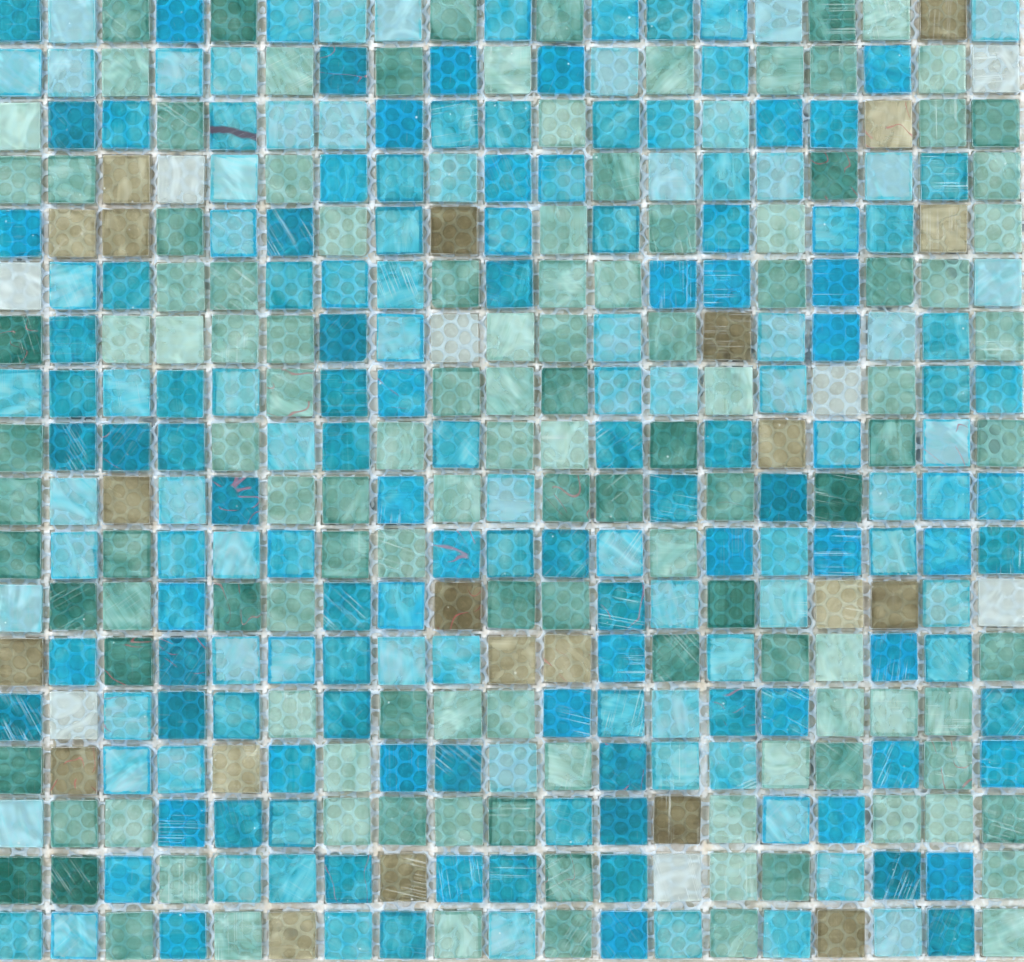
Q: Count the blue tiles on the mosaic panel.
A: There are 189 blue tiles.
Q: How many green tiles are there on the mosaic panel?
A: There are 123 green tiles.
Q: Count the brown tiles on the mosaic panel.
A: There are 22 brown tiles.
